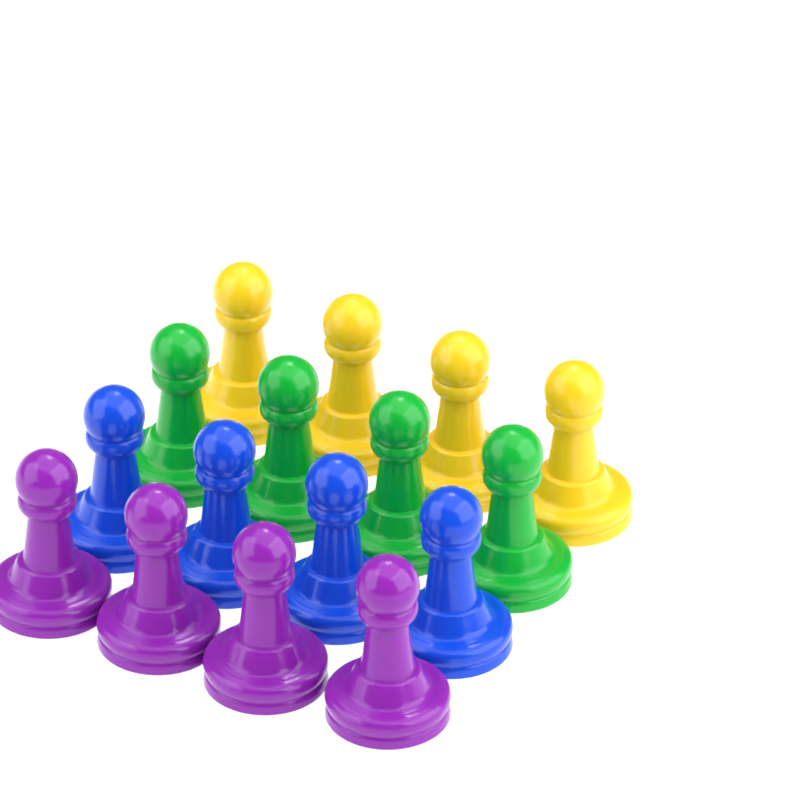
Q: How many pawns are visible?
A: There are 16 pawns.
